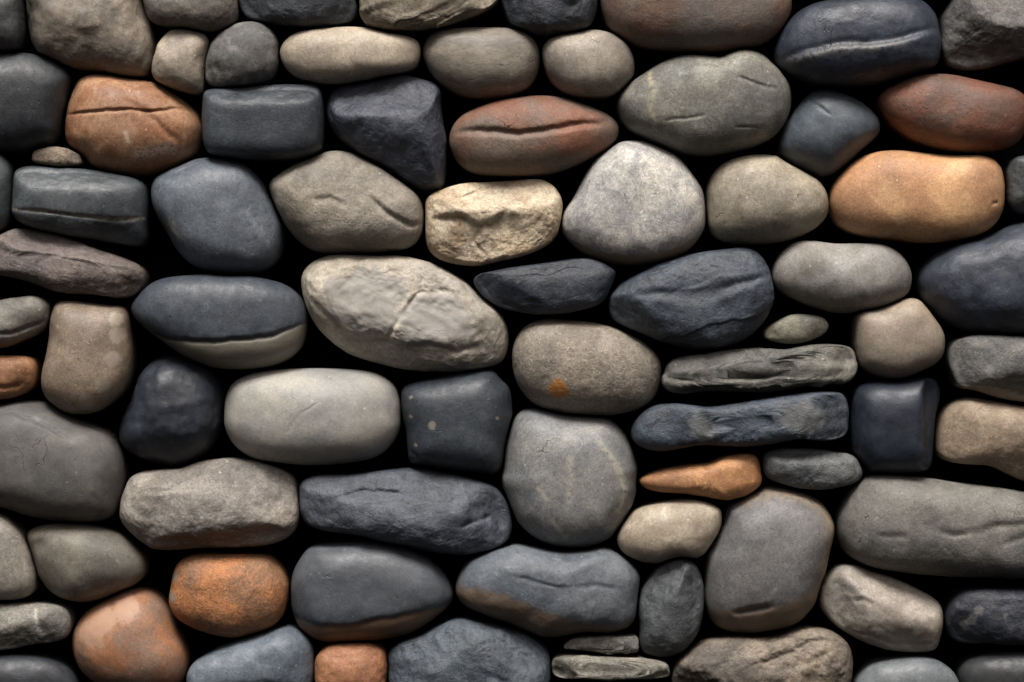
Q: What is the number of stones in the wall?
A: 81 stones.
